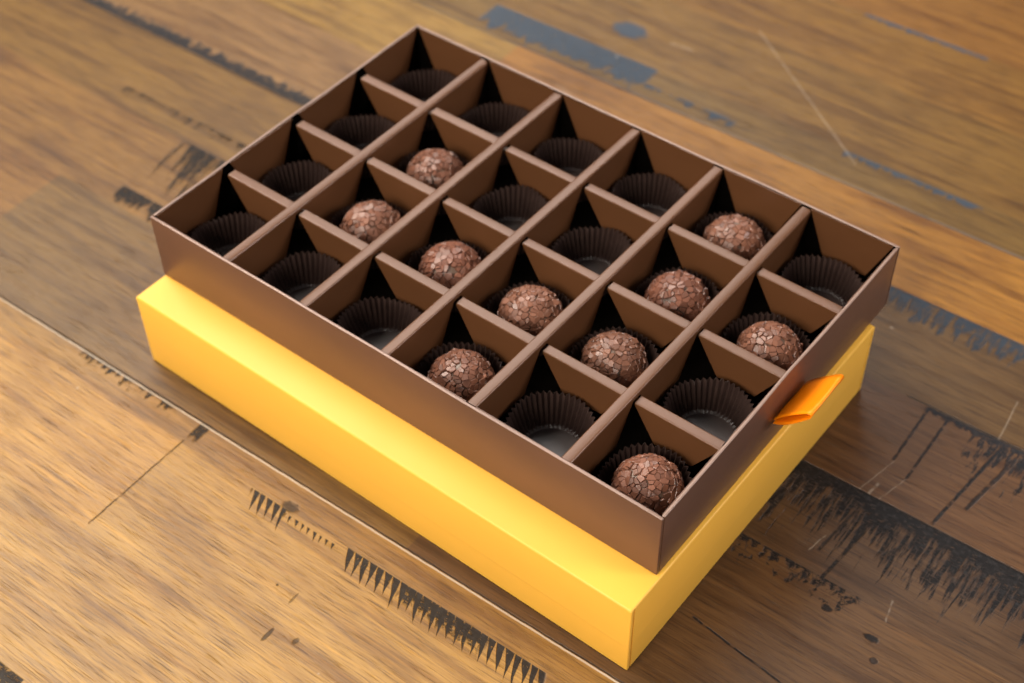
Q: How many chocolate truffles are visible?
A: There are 10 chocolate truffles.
